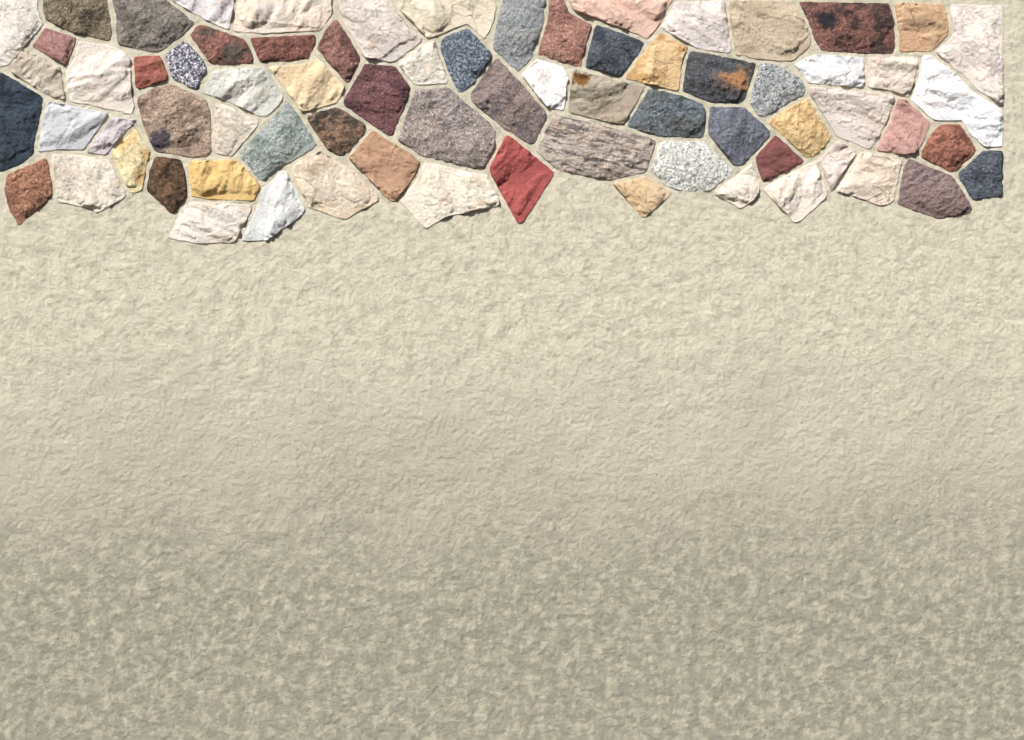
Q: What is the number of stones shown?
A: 73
